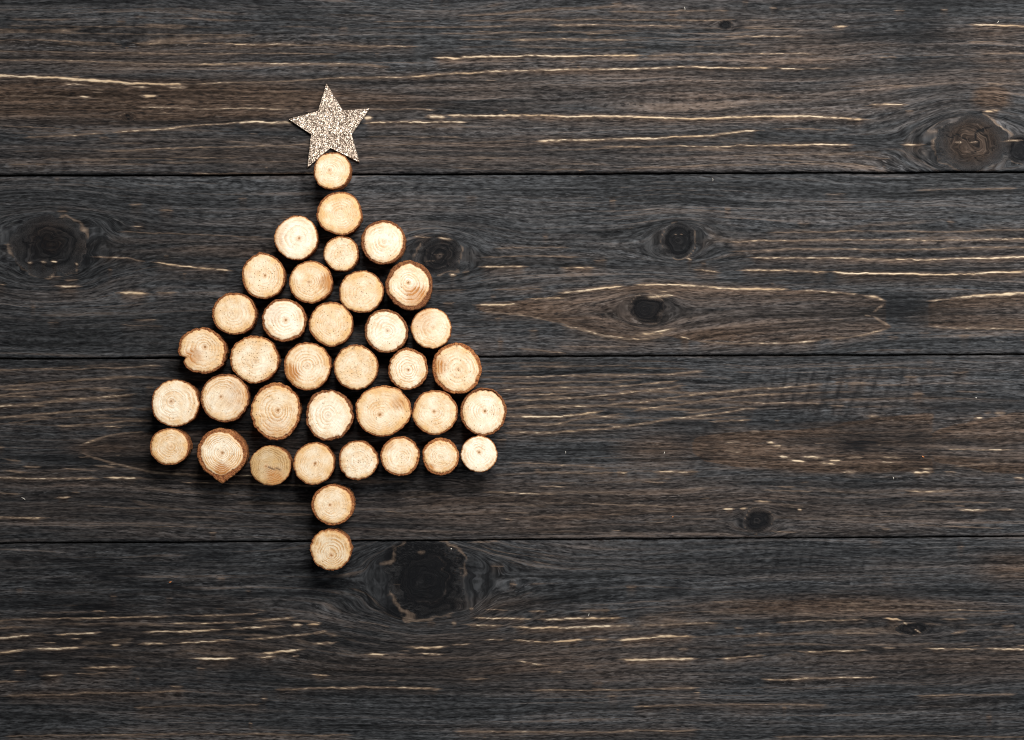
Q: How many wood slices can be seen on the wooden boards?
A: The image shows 37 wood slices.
